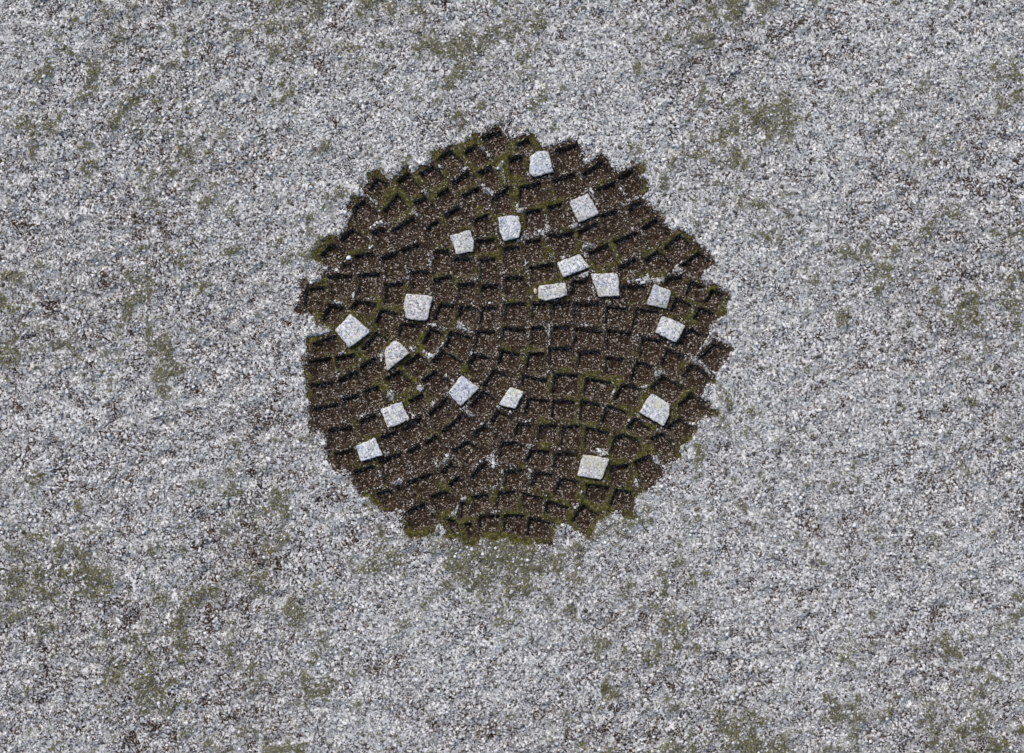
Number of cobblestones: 18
